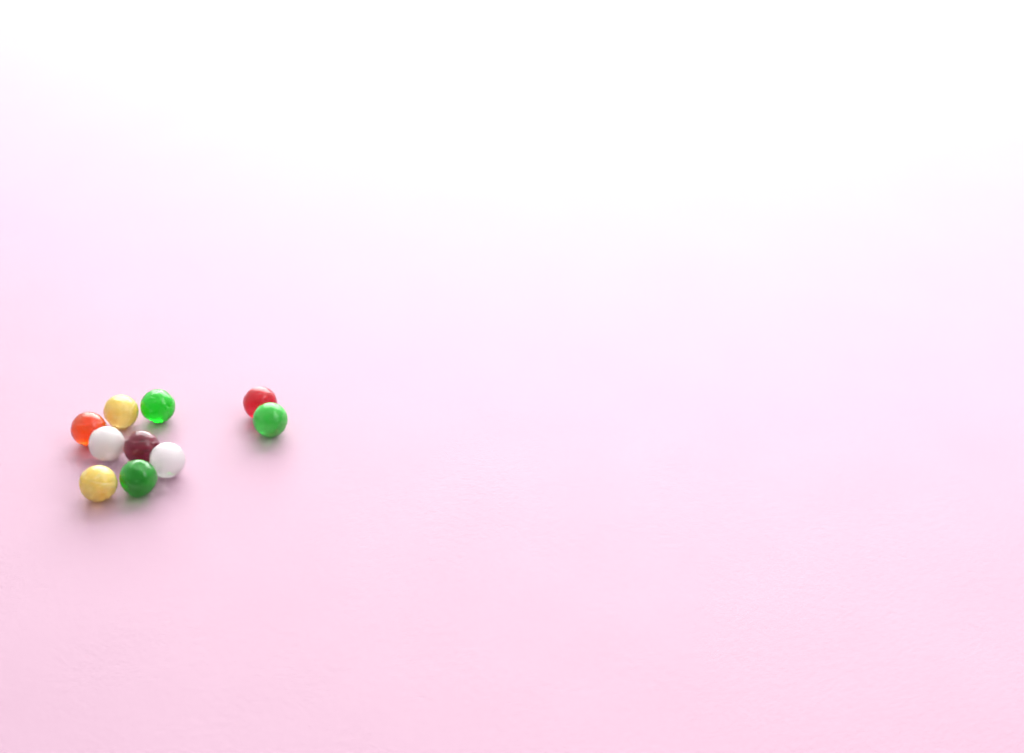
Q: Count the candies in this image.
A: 10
